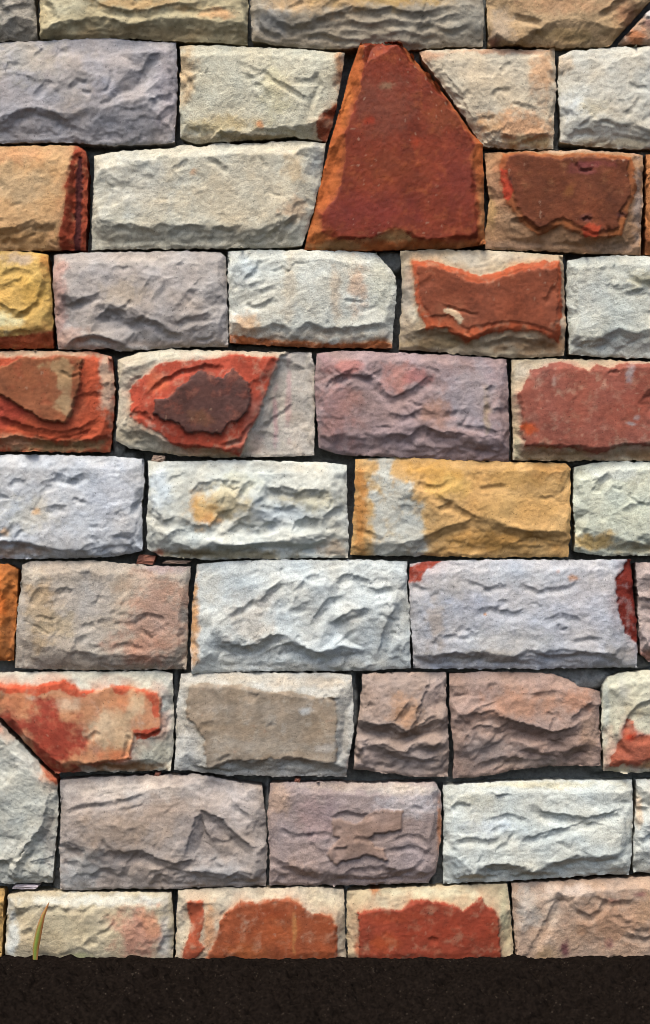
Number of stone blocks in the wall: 47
